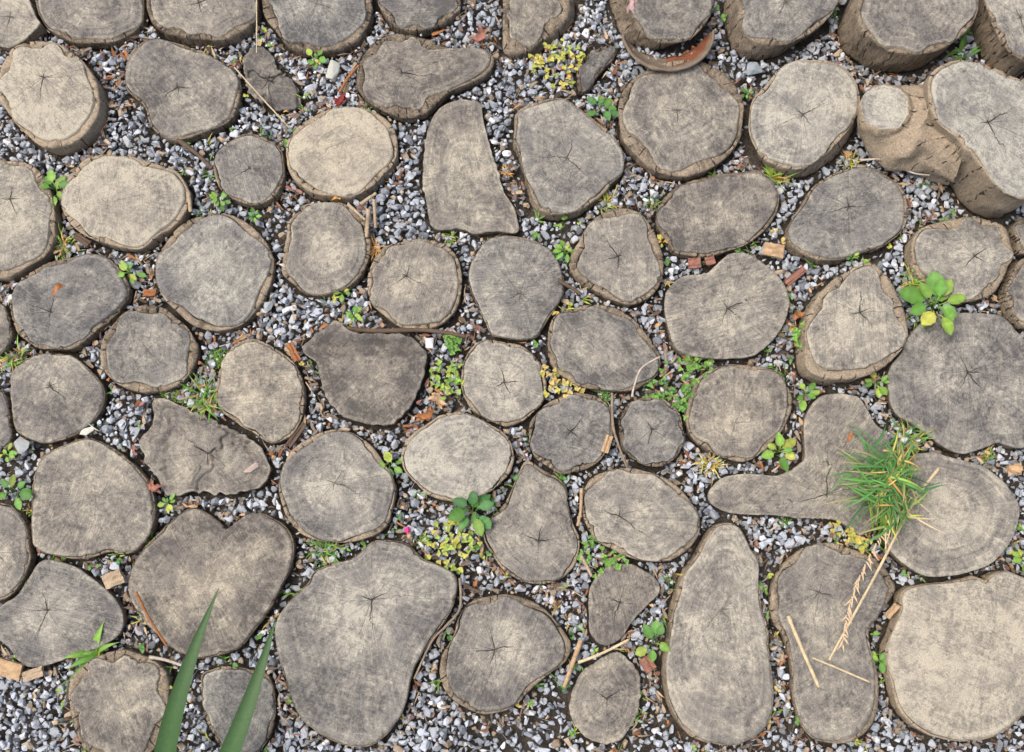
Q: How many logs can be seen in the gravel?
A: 69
